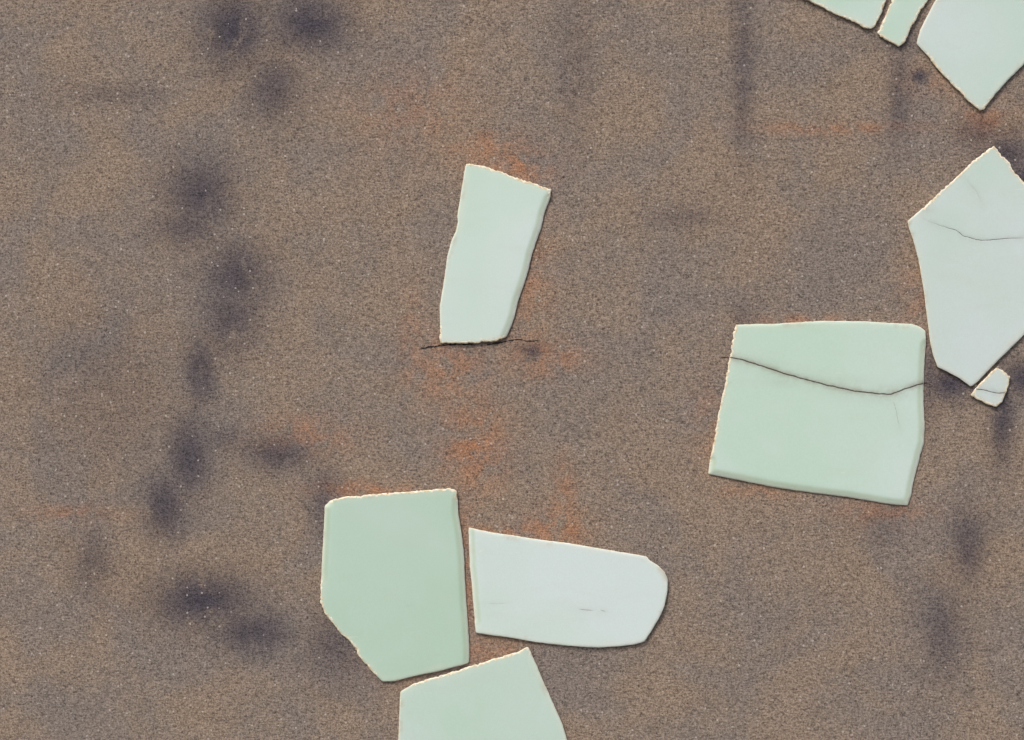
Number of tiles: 10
